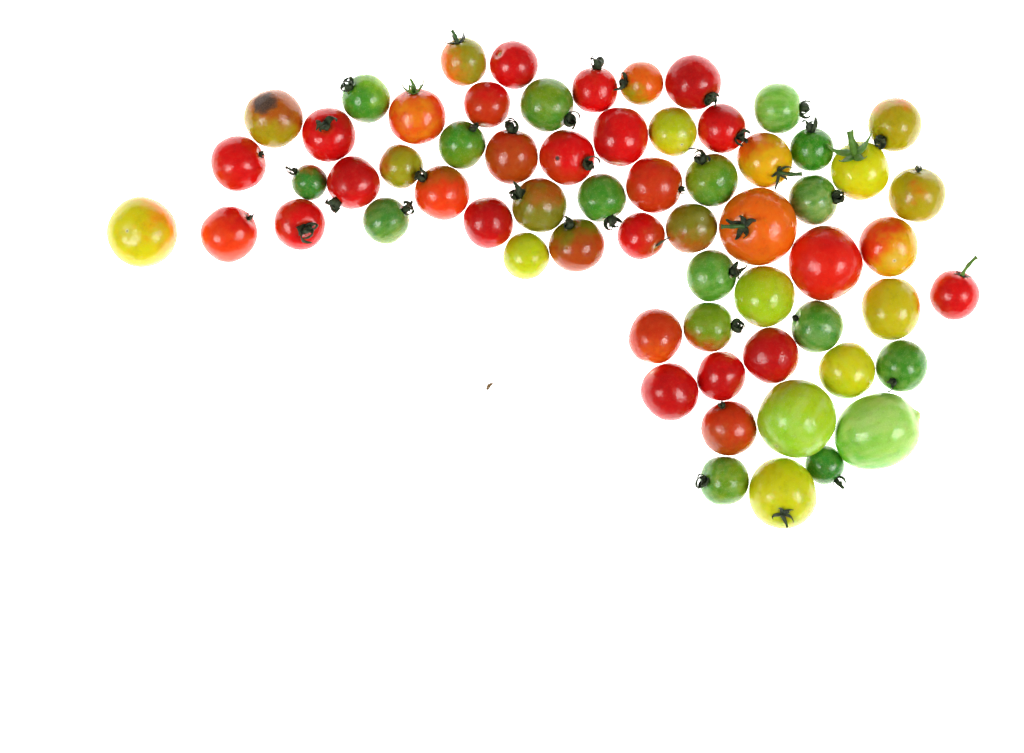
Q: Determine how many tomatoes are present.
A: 63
